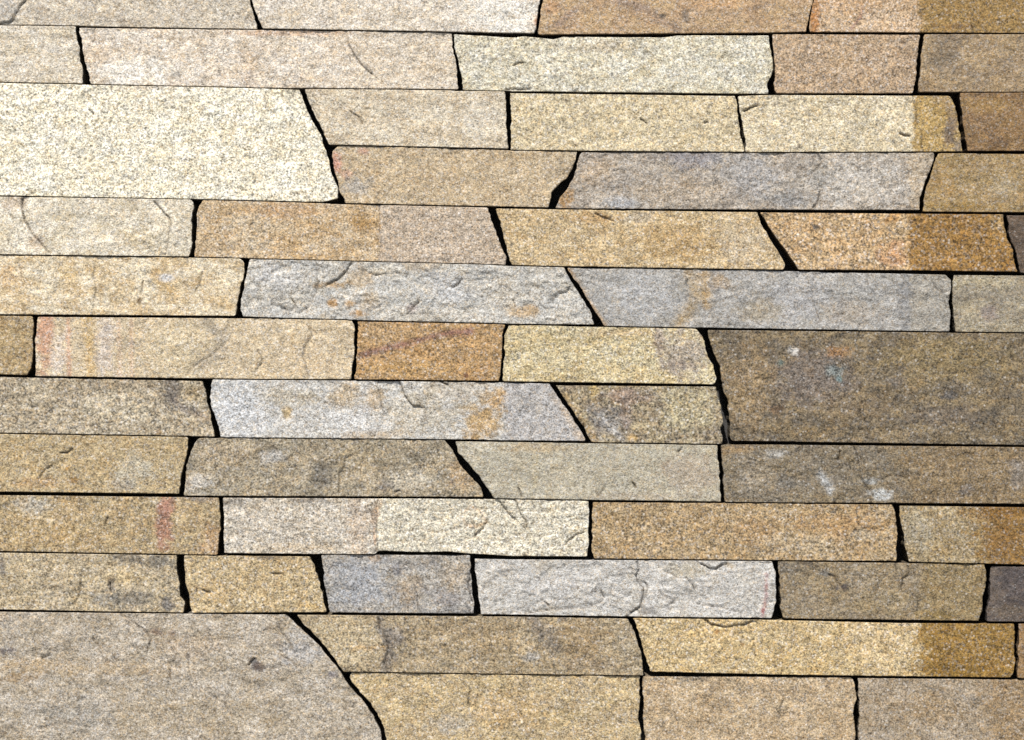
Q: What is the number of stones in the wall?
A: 55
